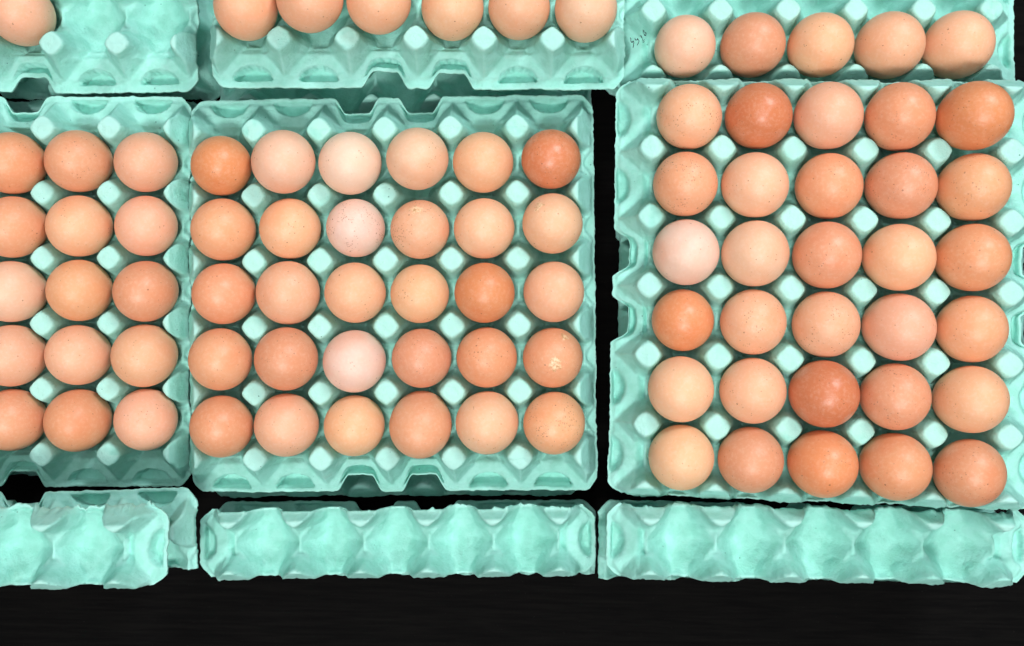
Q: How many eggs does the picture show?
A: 87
